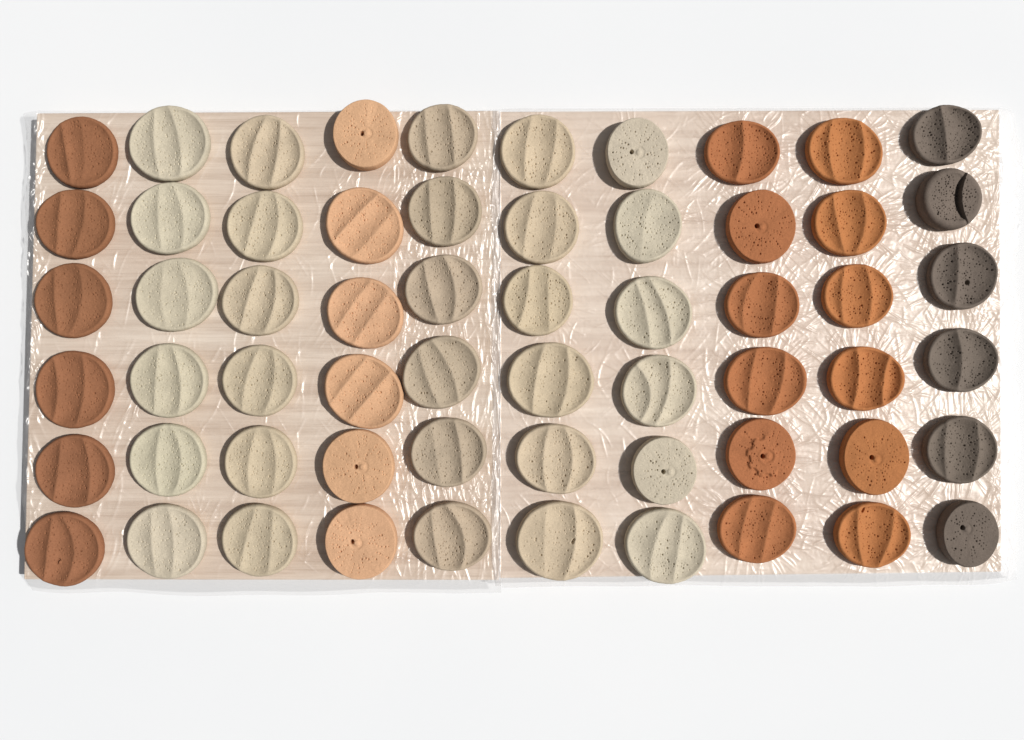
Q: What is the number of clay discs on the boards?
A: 60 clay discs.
